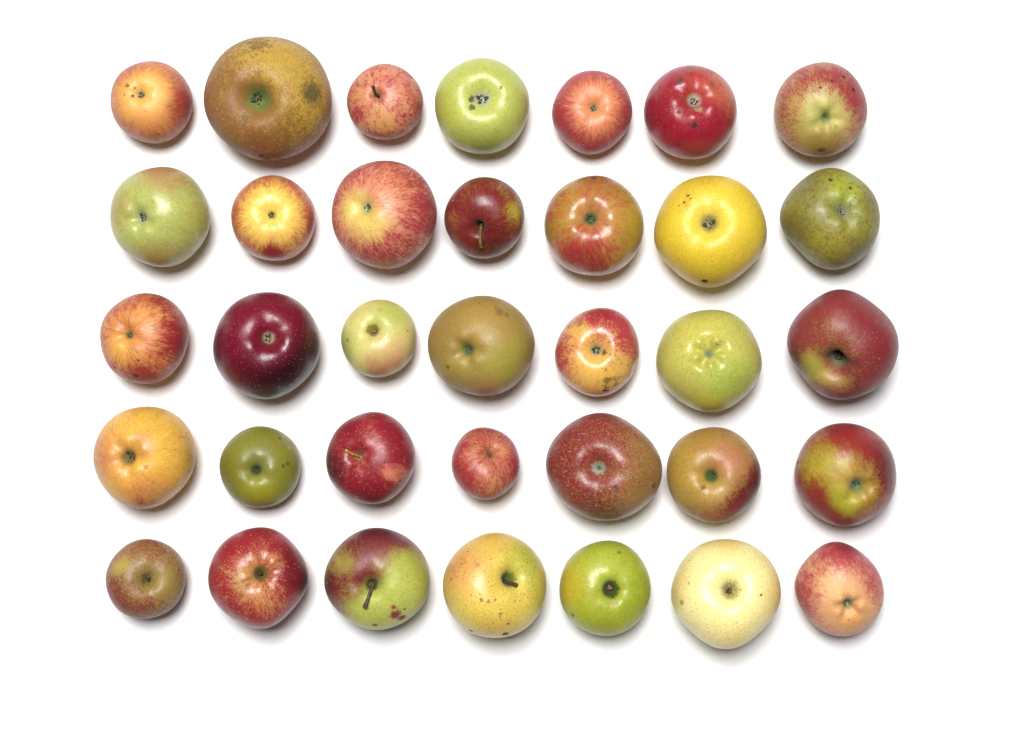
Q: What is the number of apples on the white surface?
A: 35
